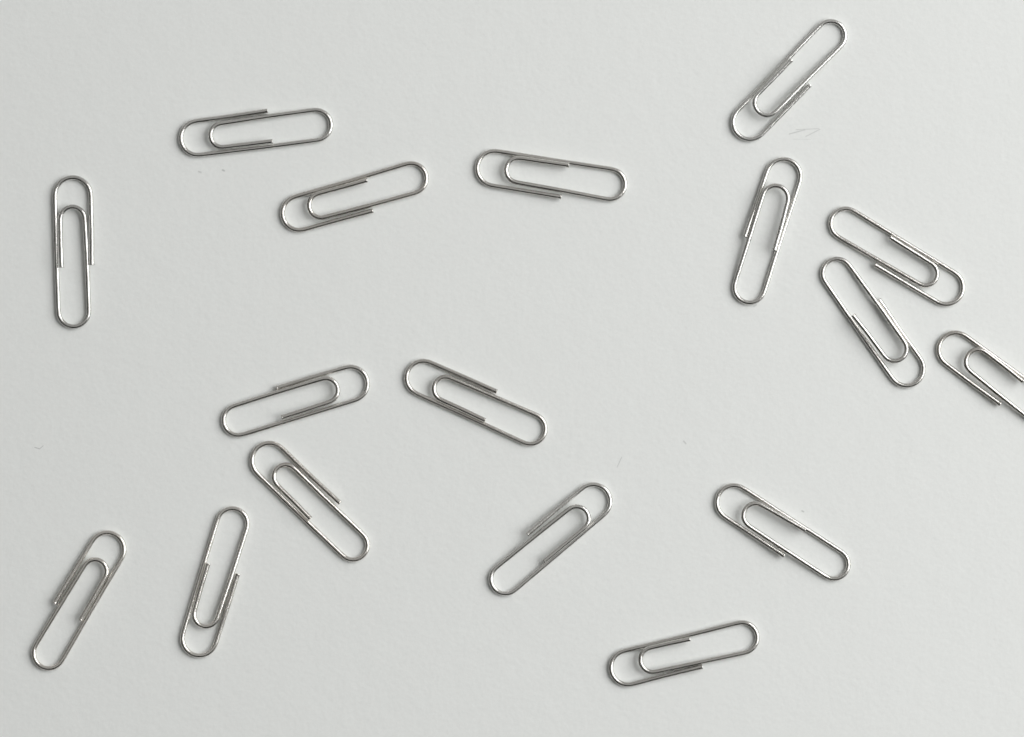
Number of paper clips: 17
